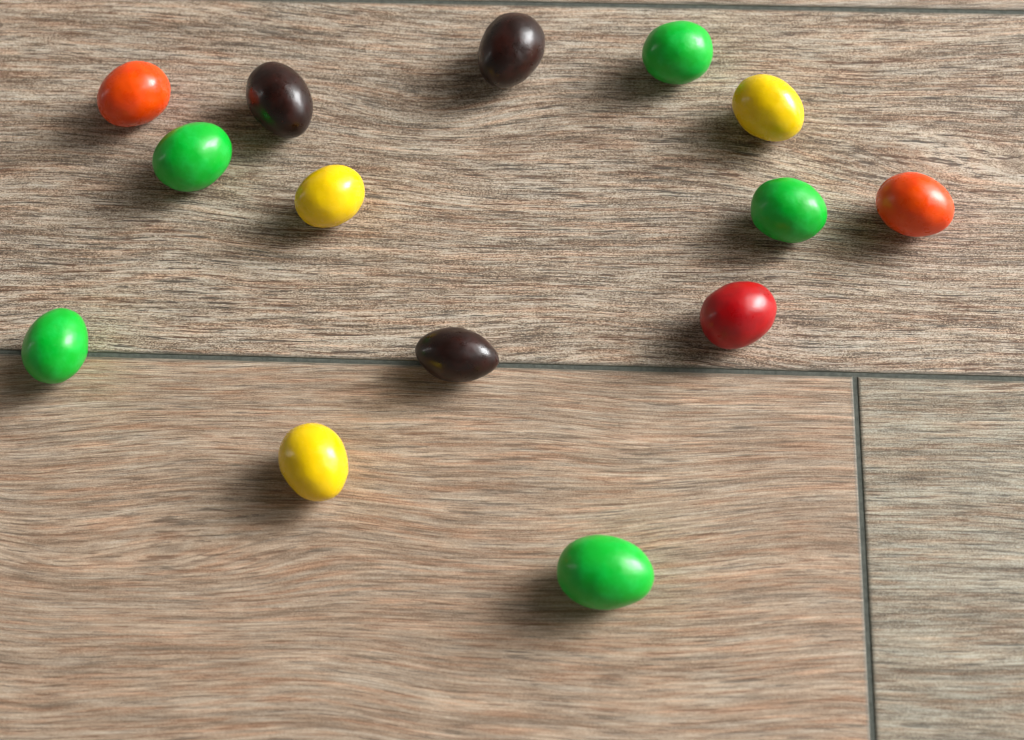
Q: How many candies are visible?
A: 14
